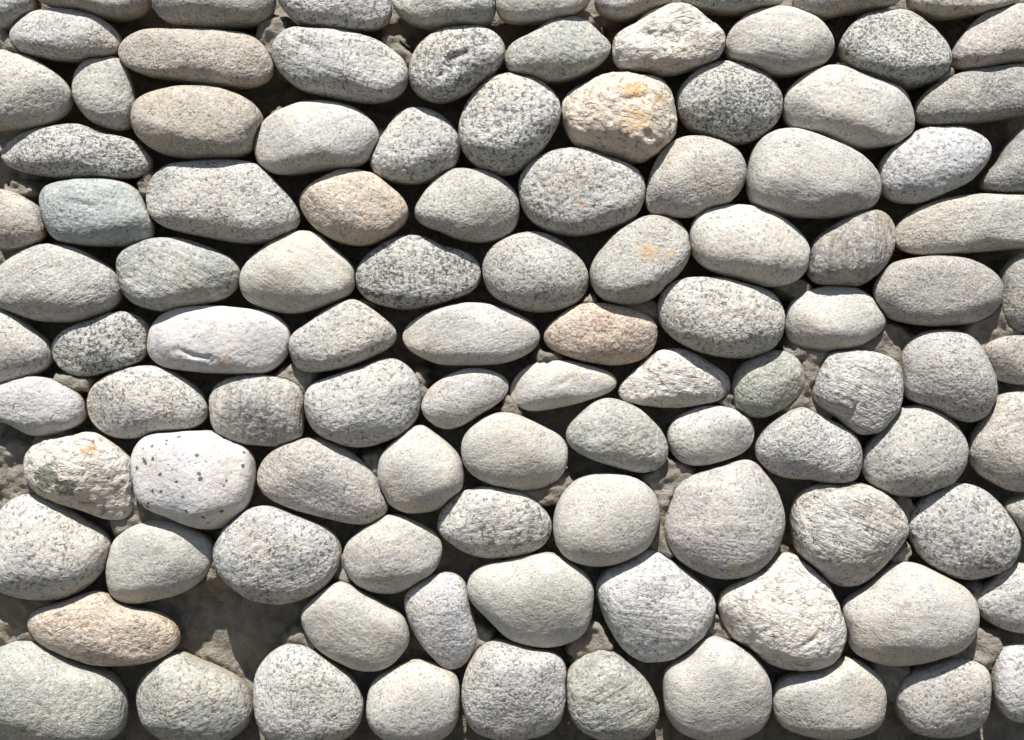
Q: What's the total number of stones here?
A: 108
